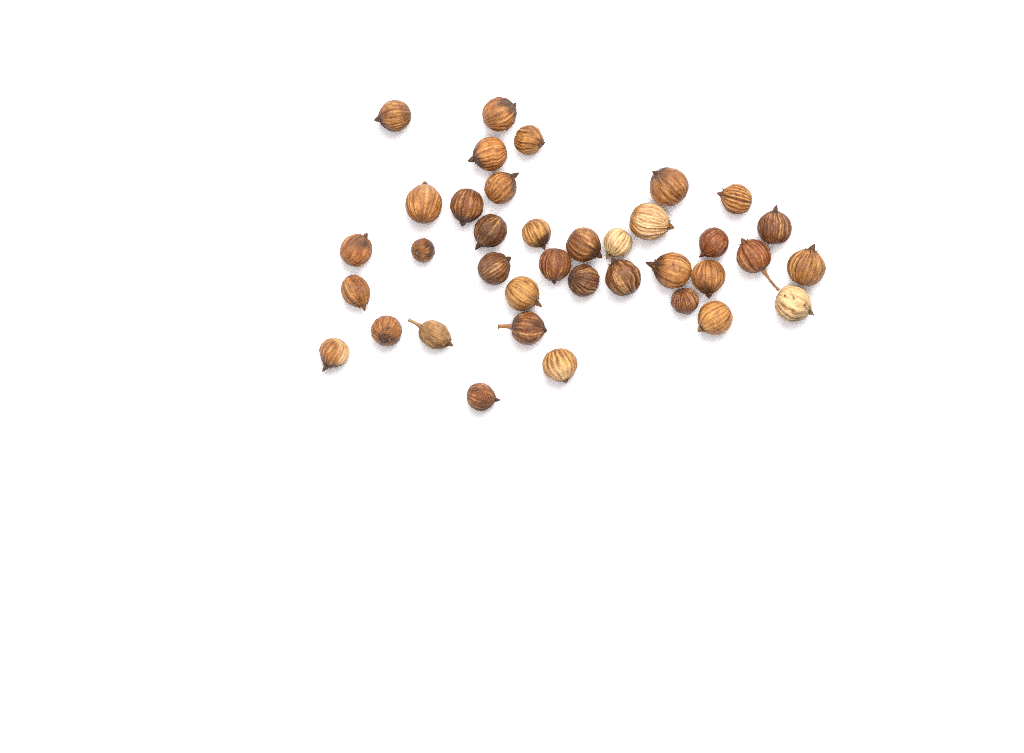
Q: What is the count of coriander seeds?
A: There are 37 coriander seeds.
